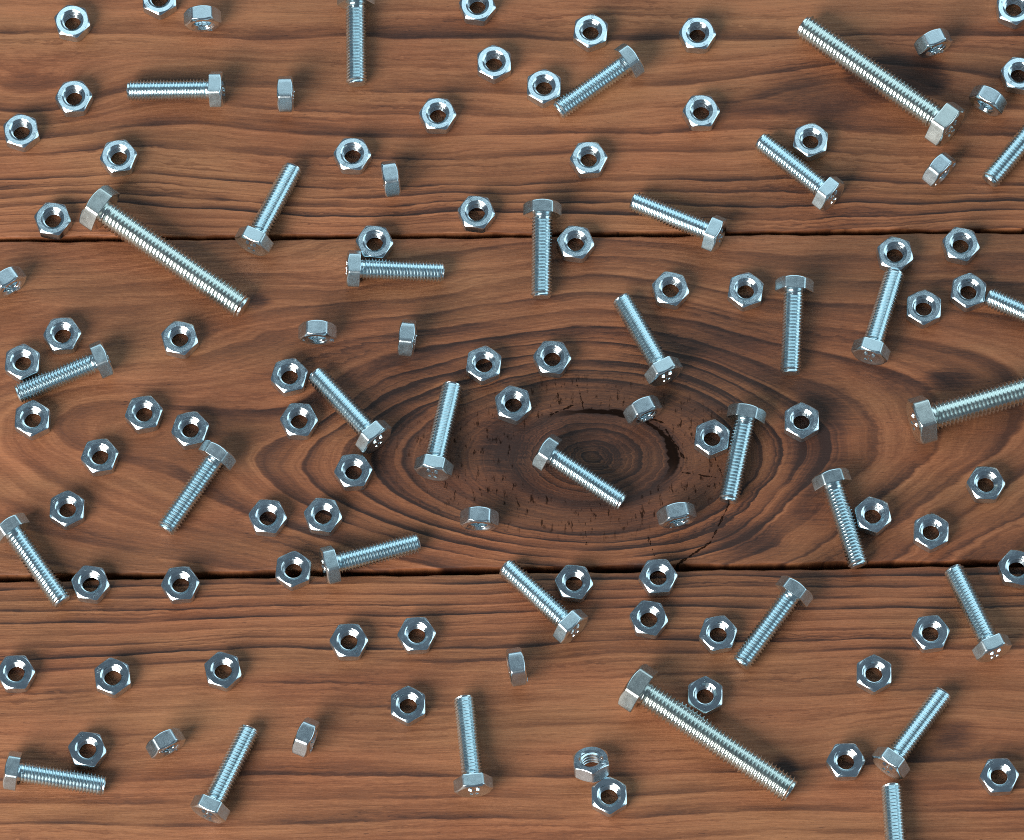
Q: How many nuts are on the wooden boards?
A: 85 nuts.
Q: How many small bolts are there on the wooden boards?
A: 30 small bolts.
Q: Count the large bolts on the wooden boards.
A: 4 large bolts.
